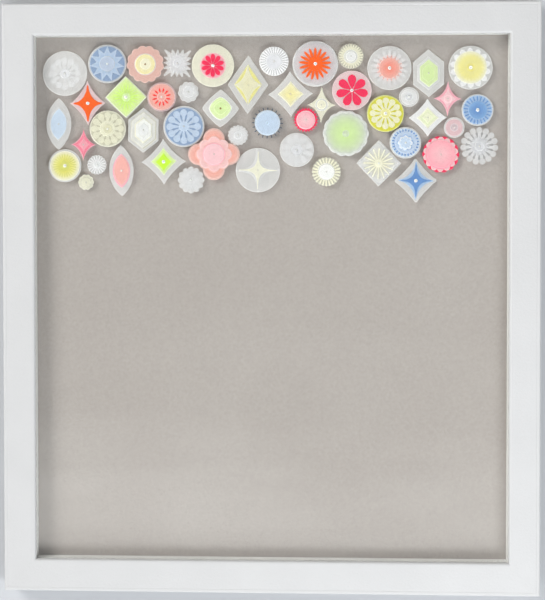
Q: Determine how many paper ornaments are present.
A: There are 50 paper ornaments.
